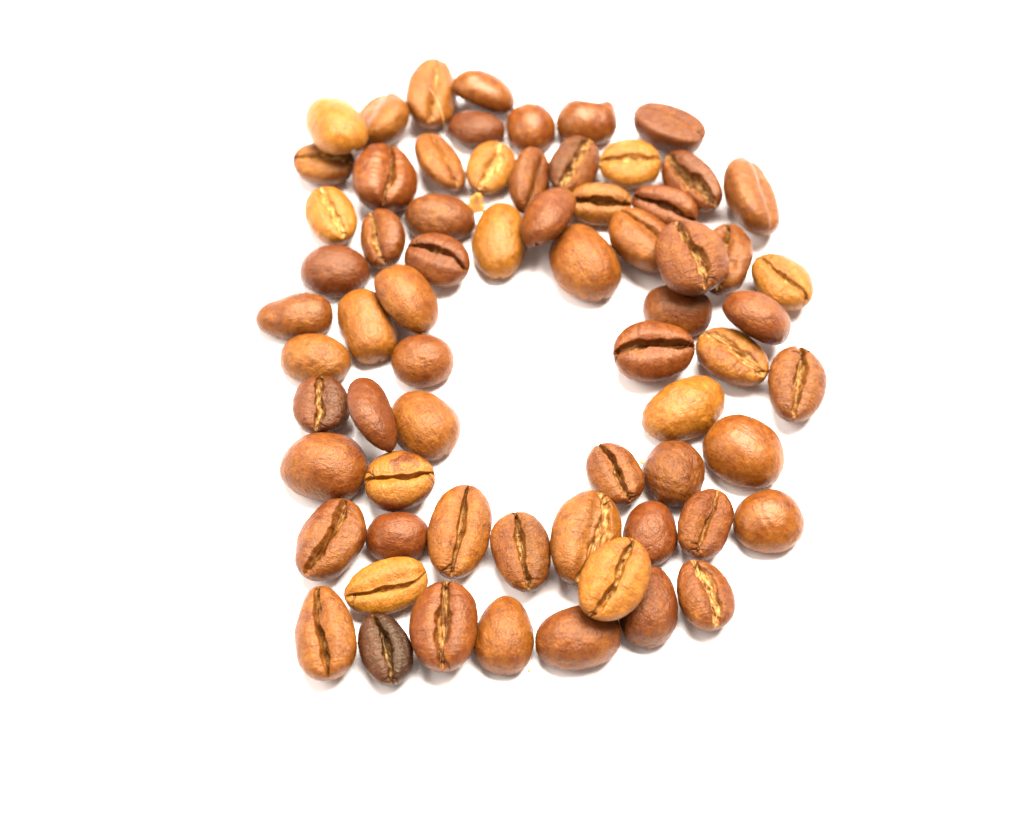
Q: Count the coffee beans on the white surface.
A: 67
